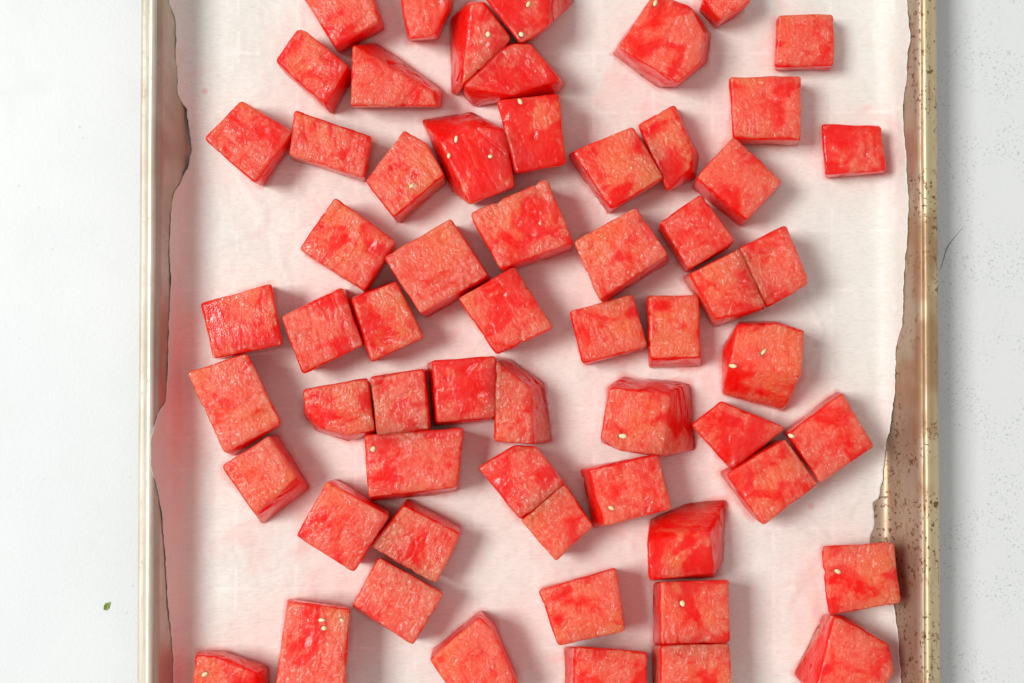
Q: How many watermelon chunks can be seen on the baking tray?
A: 61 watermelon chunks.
